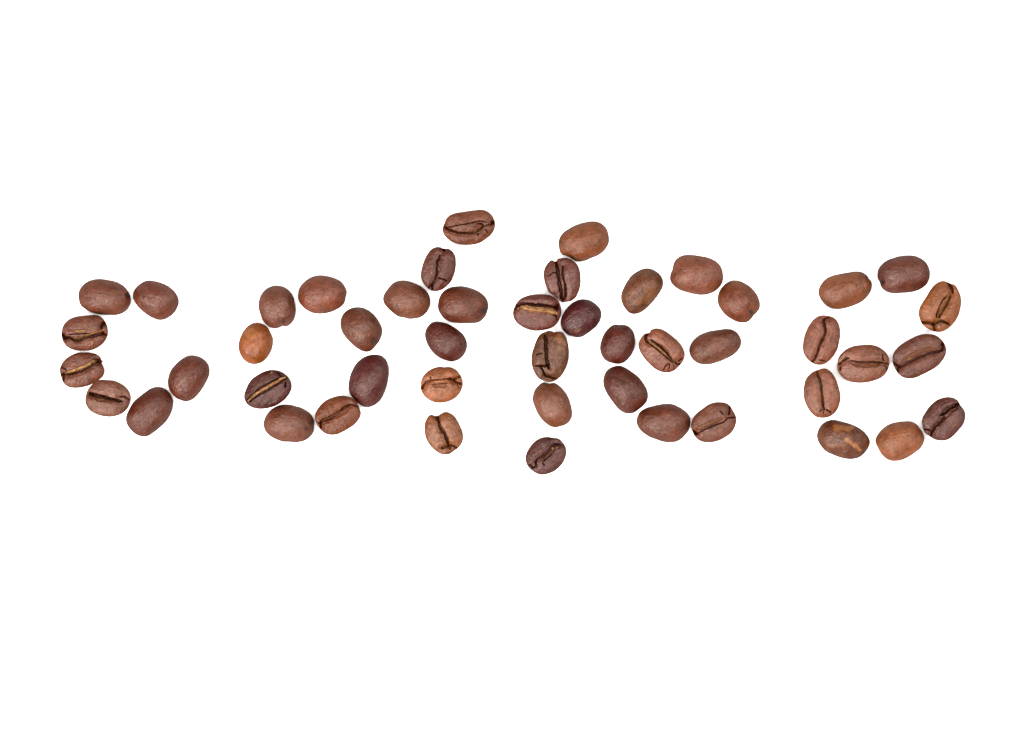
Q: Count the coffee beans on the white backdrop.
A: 48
